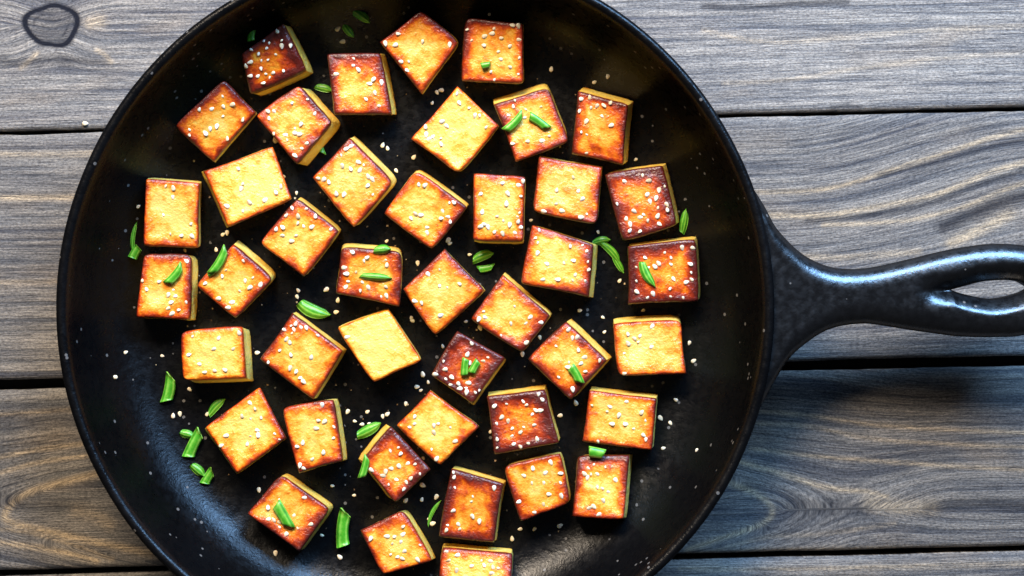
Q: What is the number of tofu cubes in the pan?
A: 42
